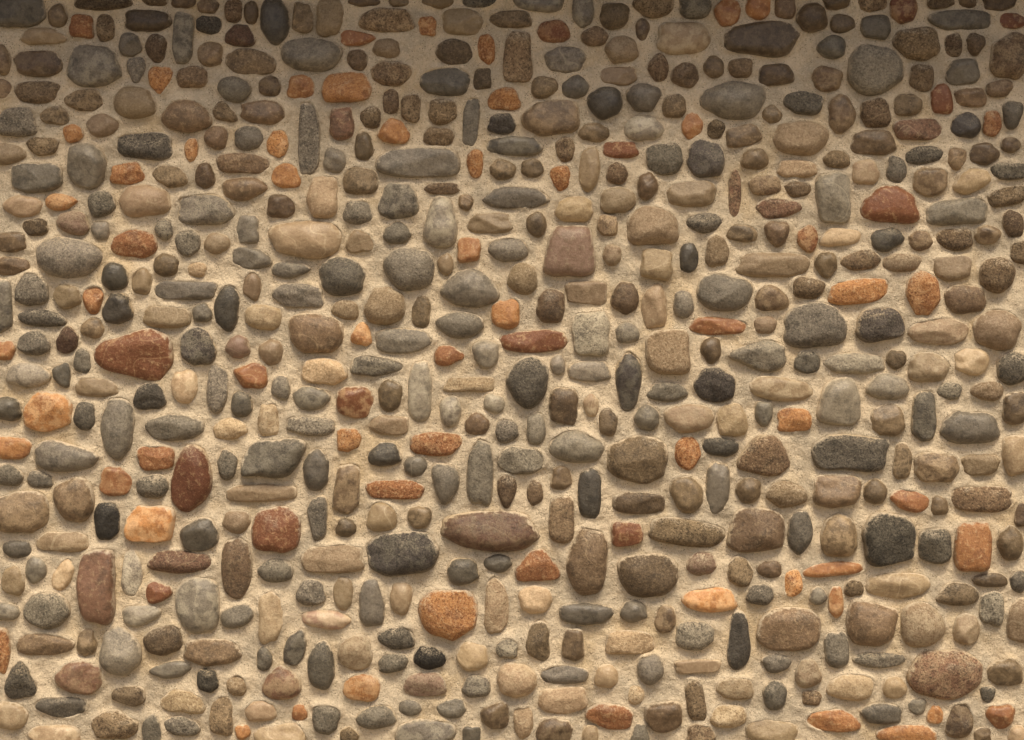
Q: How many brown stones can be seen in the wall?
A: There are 200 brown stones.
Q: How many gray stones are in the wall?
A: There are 199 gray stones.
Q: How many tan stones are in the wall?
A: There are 112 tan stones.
